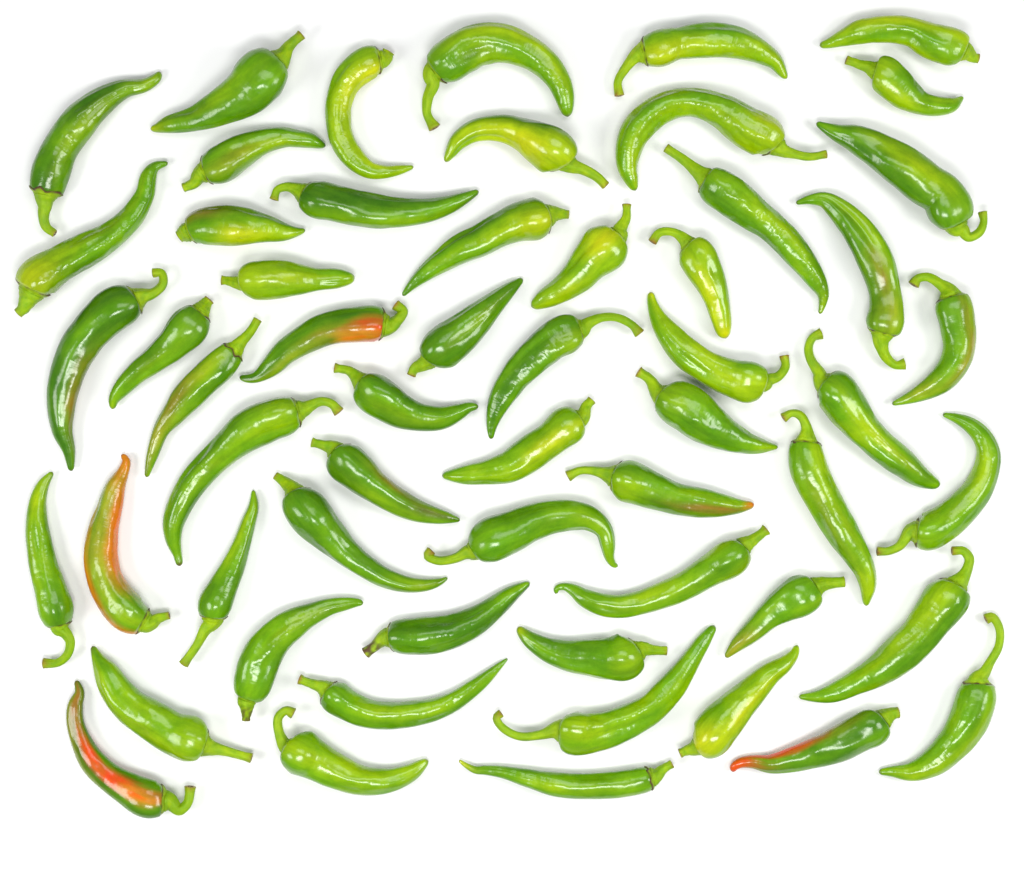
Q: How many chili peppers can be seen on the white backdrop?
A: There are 57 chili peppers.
